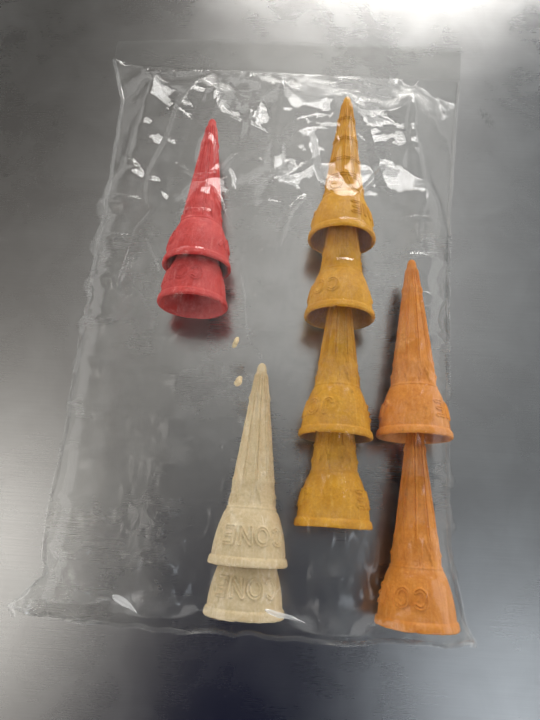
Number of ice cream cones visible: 10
